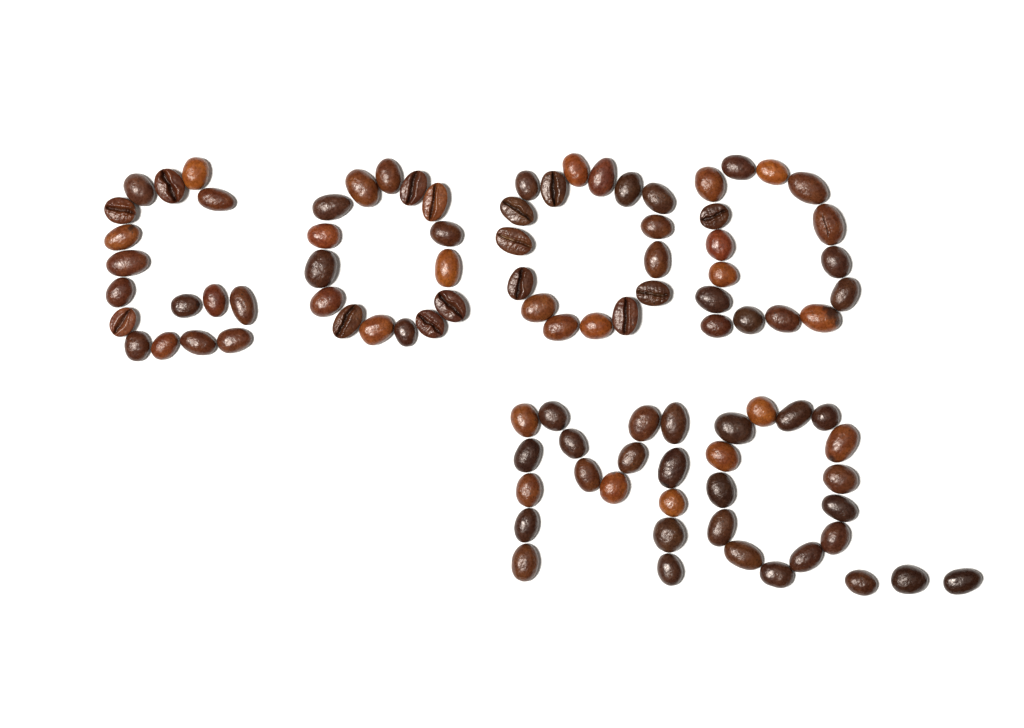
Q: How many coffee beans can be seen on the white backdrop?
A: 95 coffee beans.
